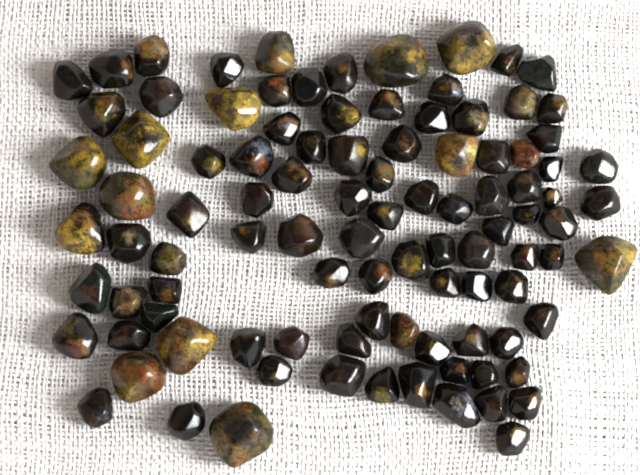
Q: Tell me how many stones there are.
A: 100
